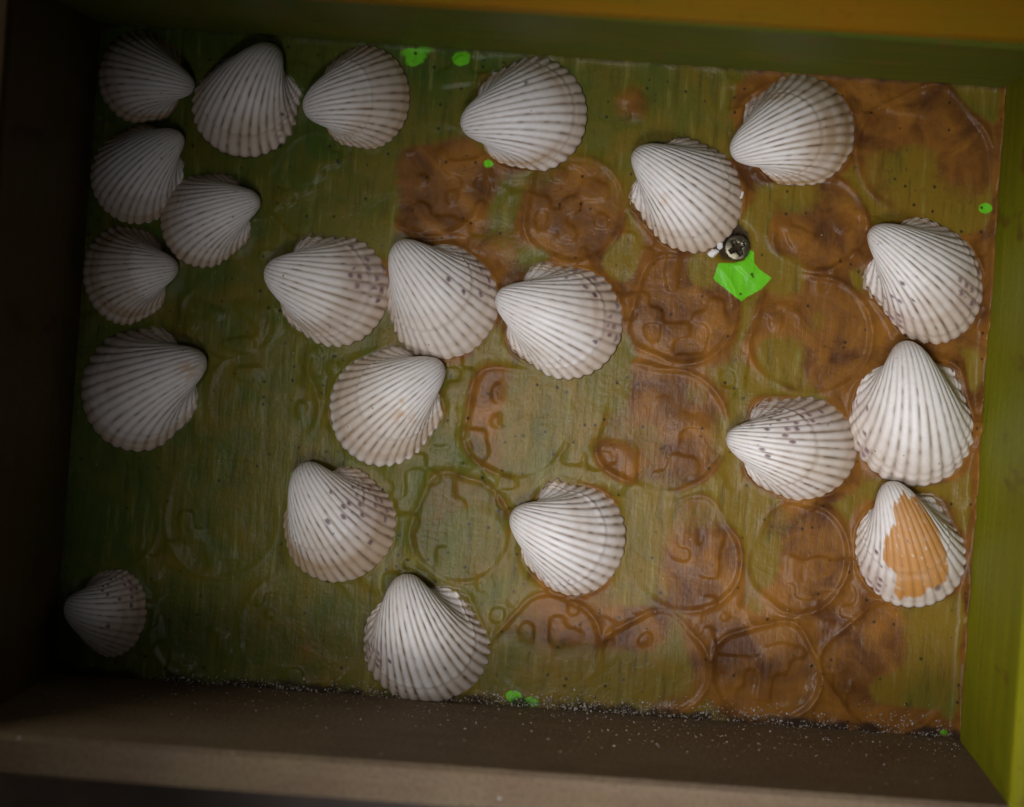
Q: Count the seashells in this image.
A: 22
